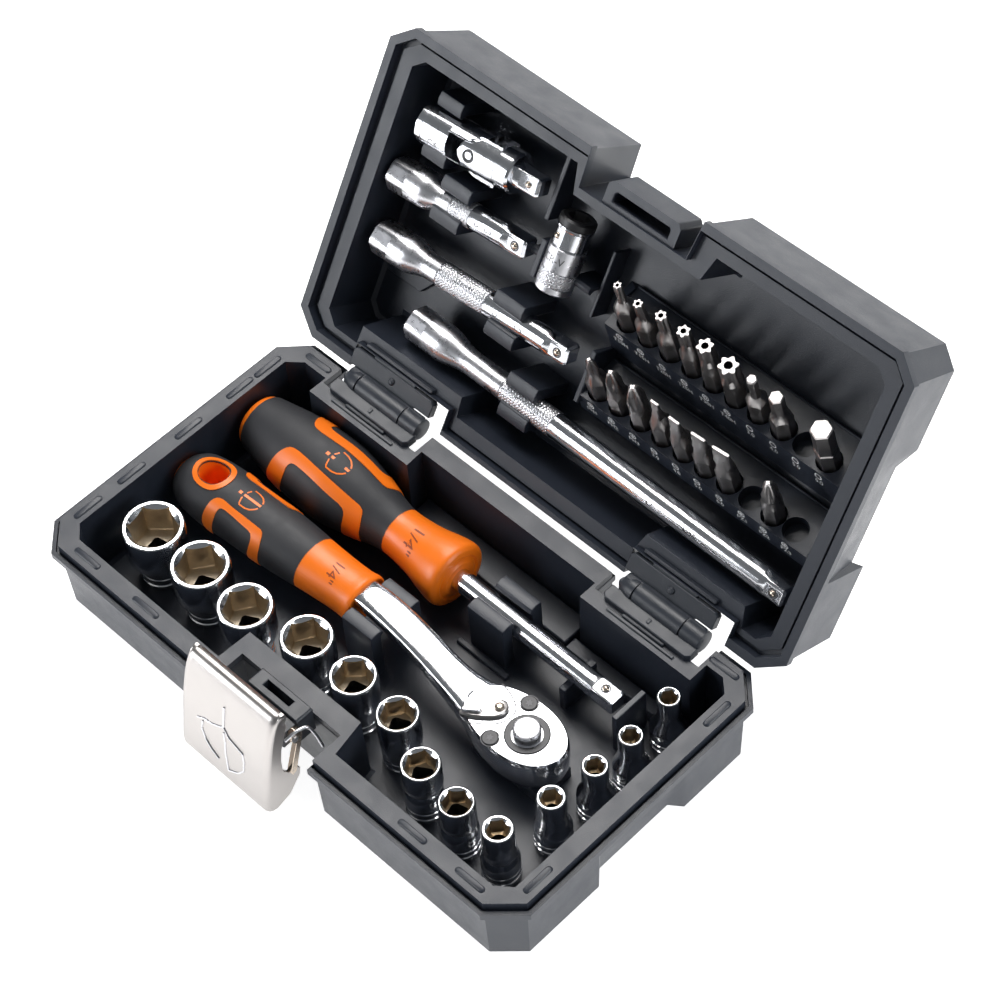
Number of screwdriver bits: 17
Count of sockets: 13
